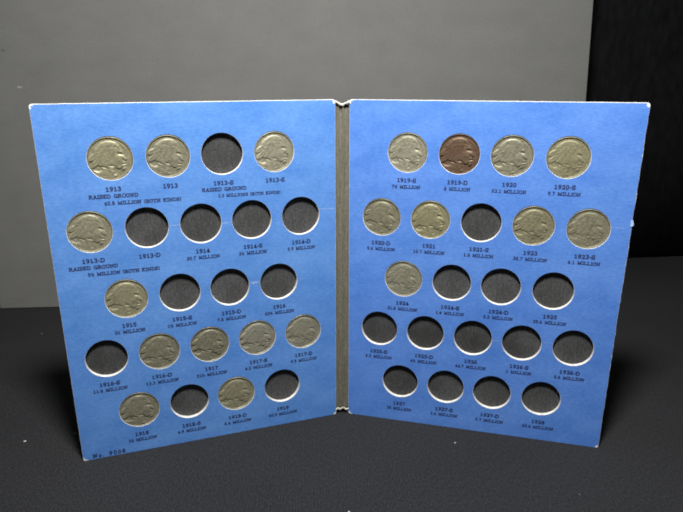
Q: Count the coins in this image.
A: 20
